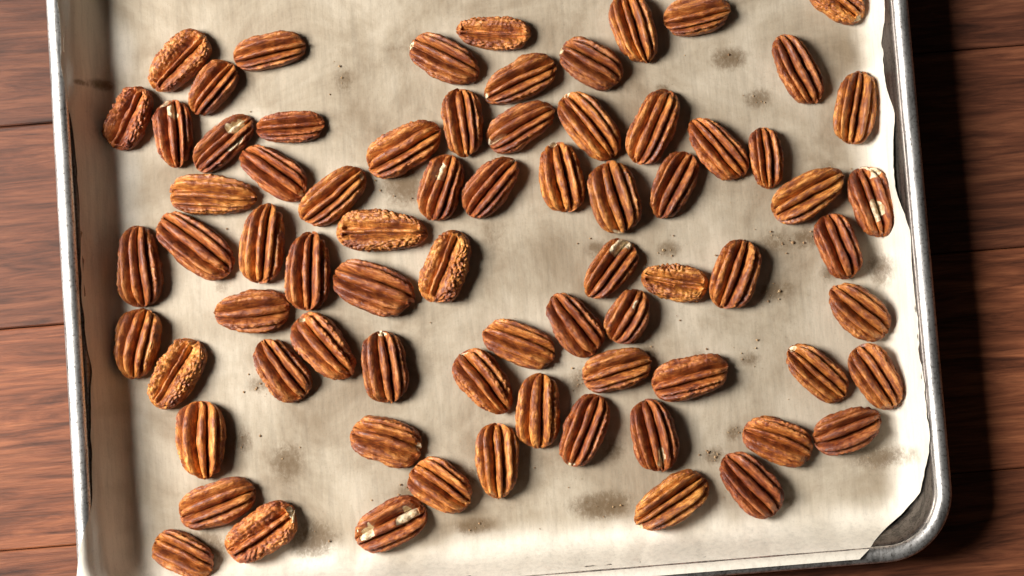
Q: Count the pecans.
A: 74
